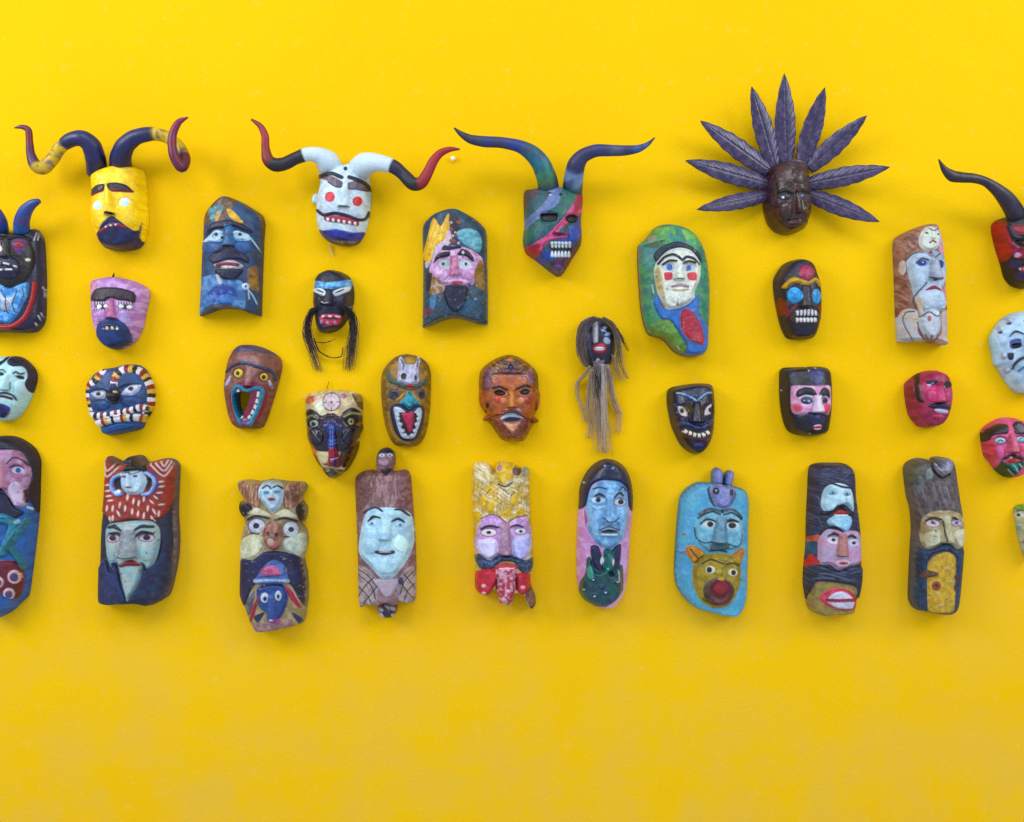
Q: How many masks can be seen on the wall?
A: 35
